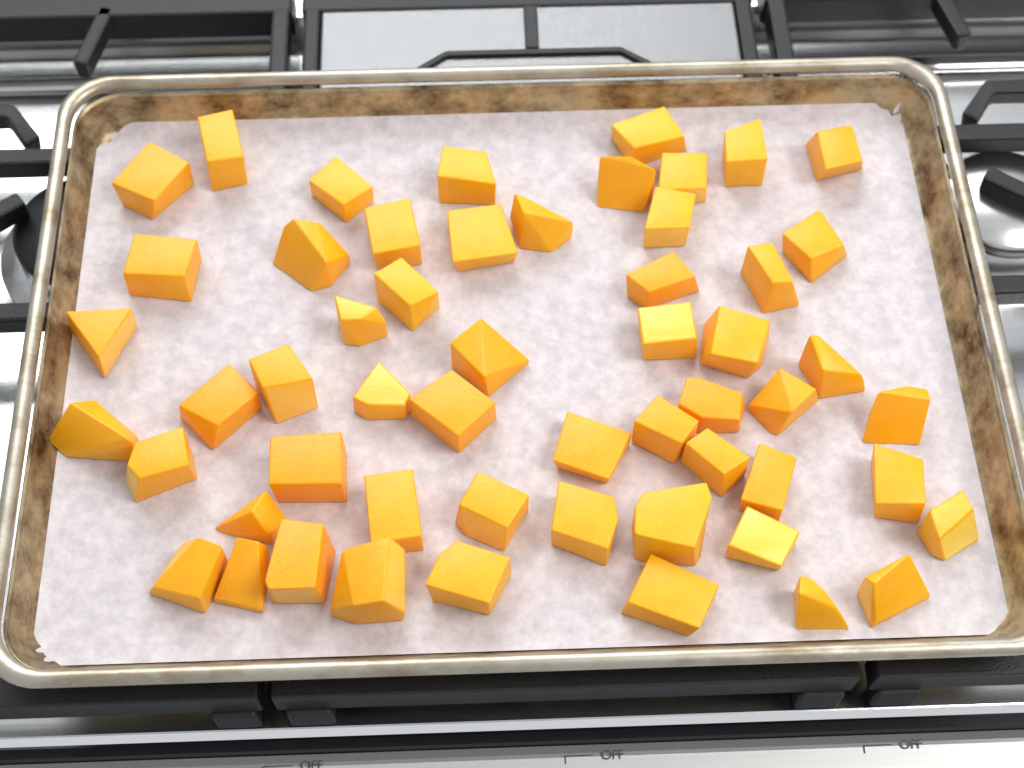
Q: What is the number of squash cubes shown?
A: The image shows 55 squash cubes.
